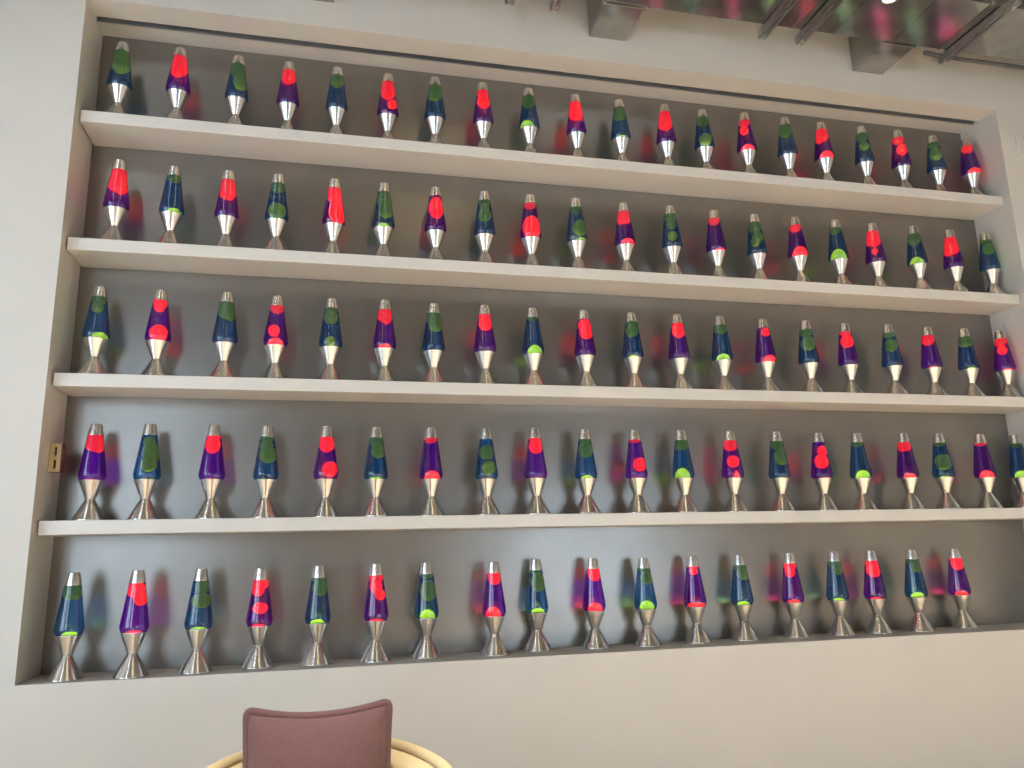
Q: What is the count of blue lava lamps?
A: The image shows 49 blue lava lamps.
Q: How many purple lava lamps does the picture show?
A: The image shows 49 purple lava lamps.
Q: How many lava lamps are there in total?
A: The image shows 98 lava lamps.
